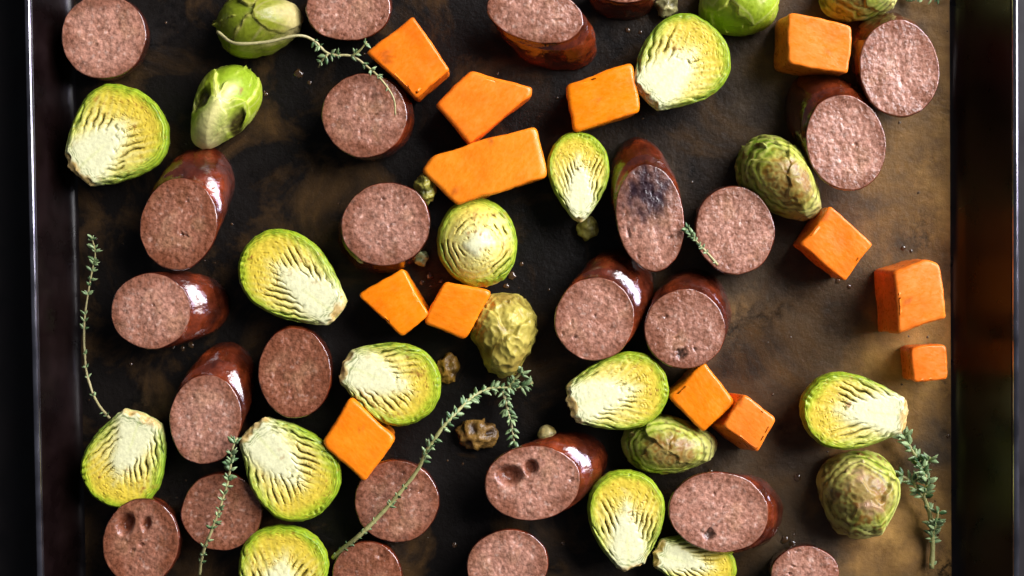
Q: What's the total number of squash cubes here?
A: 13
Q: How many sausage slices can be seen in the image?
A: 24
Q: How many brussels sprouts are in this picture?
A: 21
